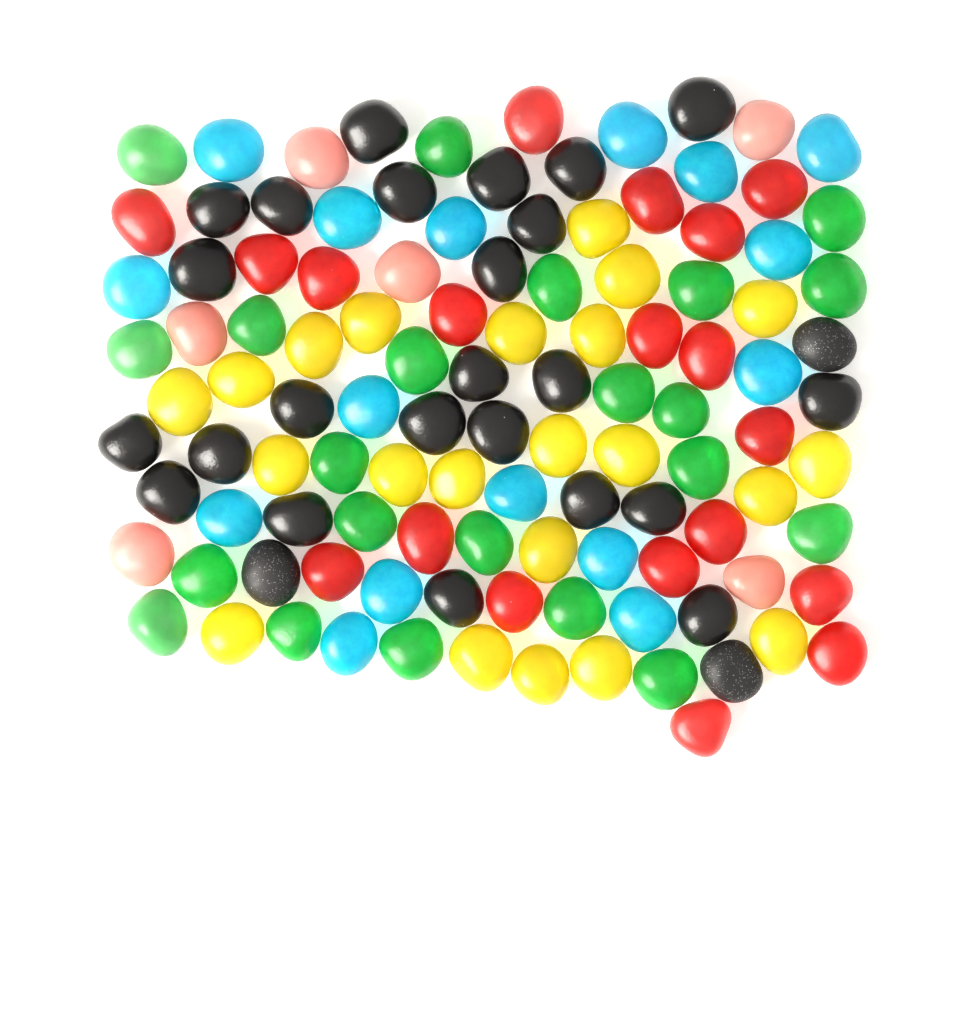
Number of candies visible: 112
